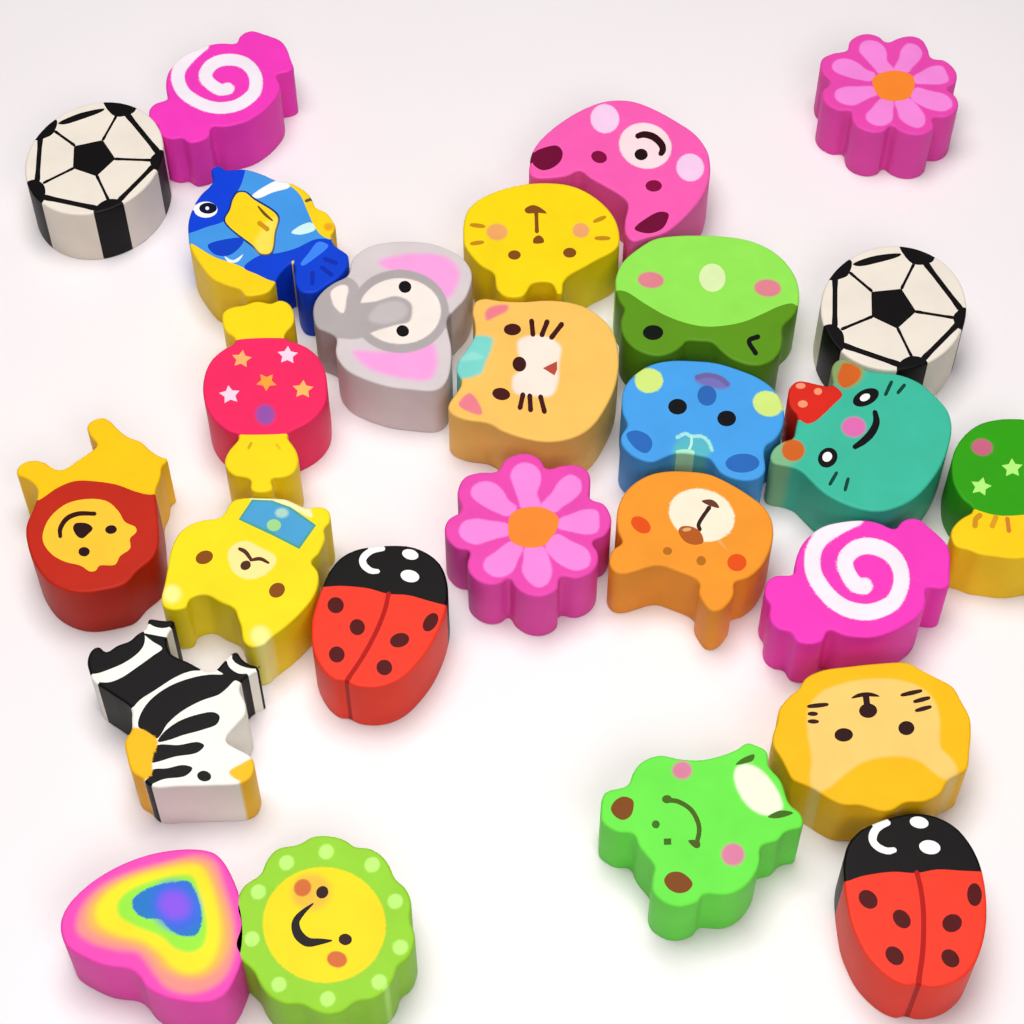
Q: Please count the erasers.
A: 26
